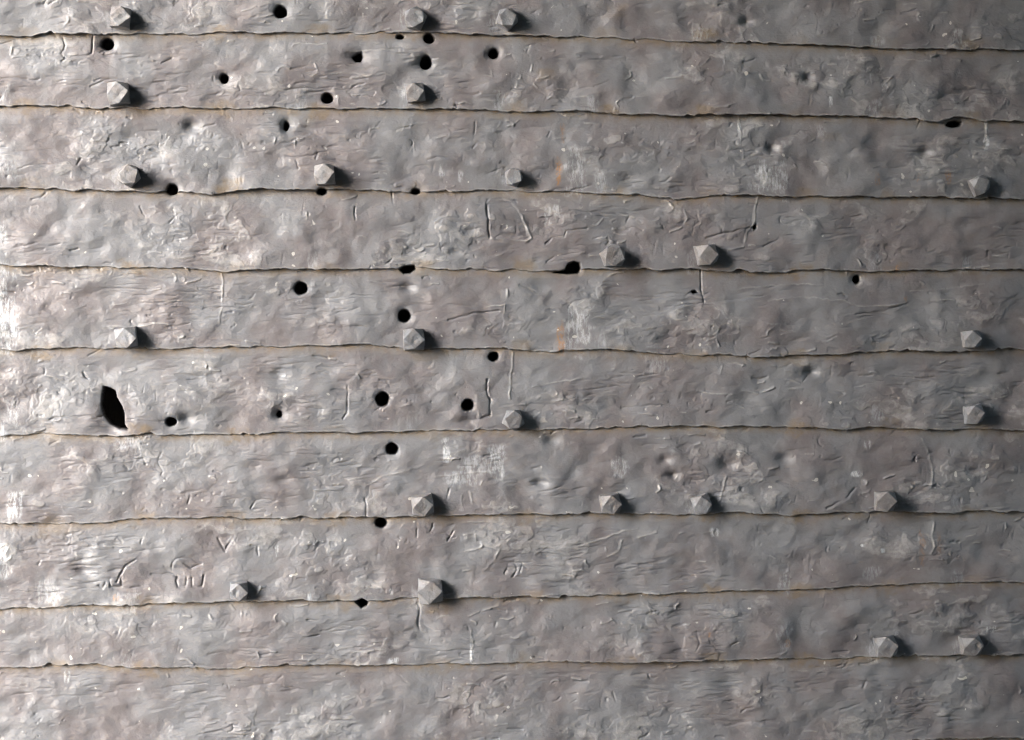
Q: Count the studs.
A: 24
